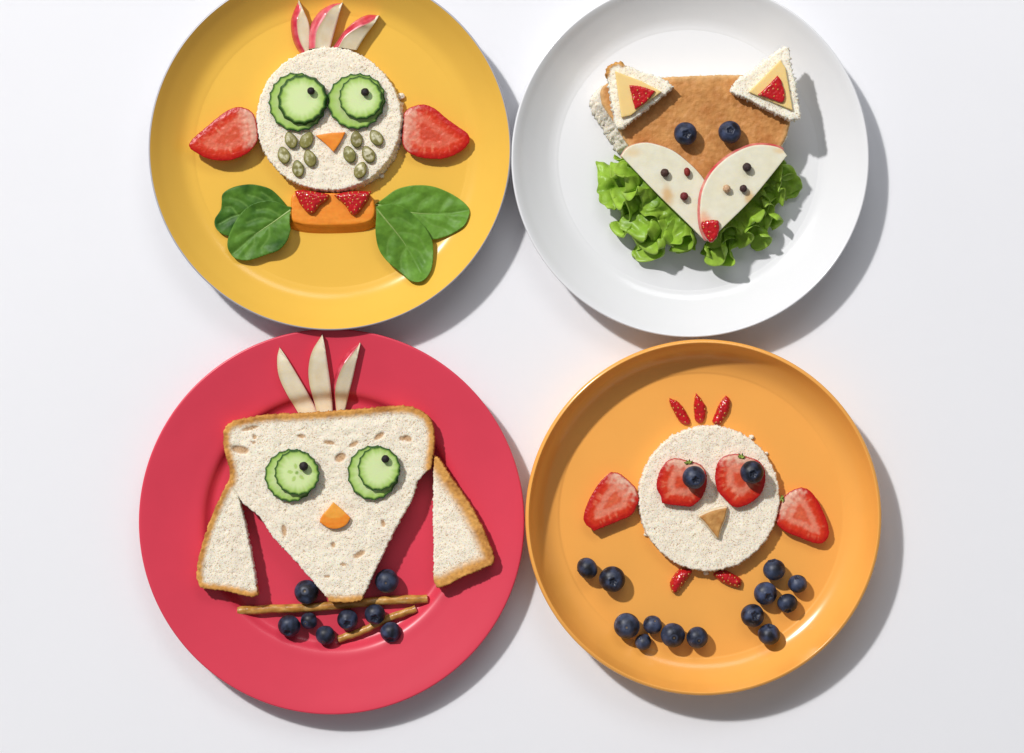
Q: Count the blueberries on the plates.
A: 25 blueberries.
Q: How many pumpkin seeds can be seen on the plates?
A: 10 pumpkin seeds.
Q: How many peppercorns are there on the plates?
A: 10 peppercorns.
